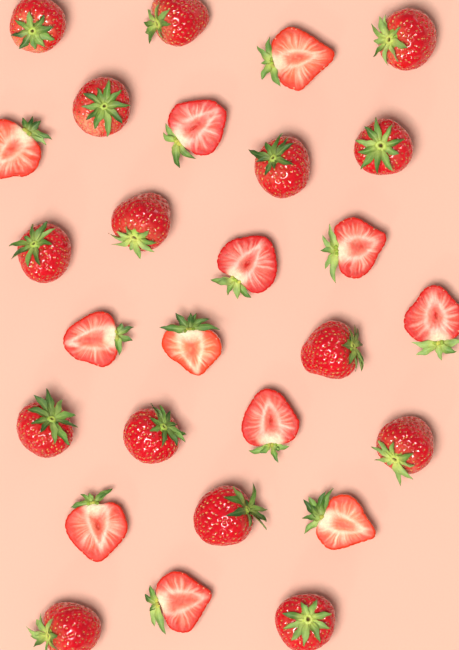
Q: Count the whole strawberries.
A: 15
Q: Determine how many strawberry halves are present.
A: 12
